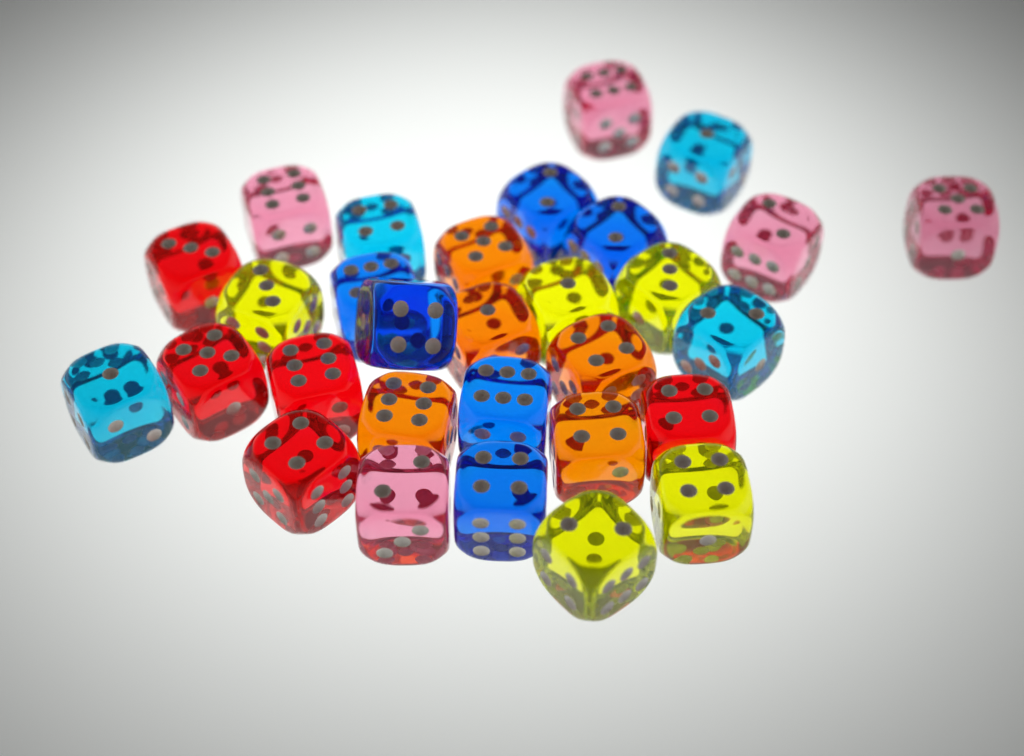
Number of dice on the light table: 30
